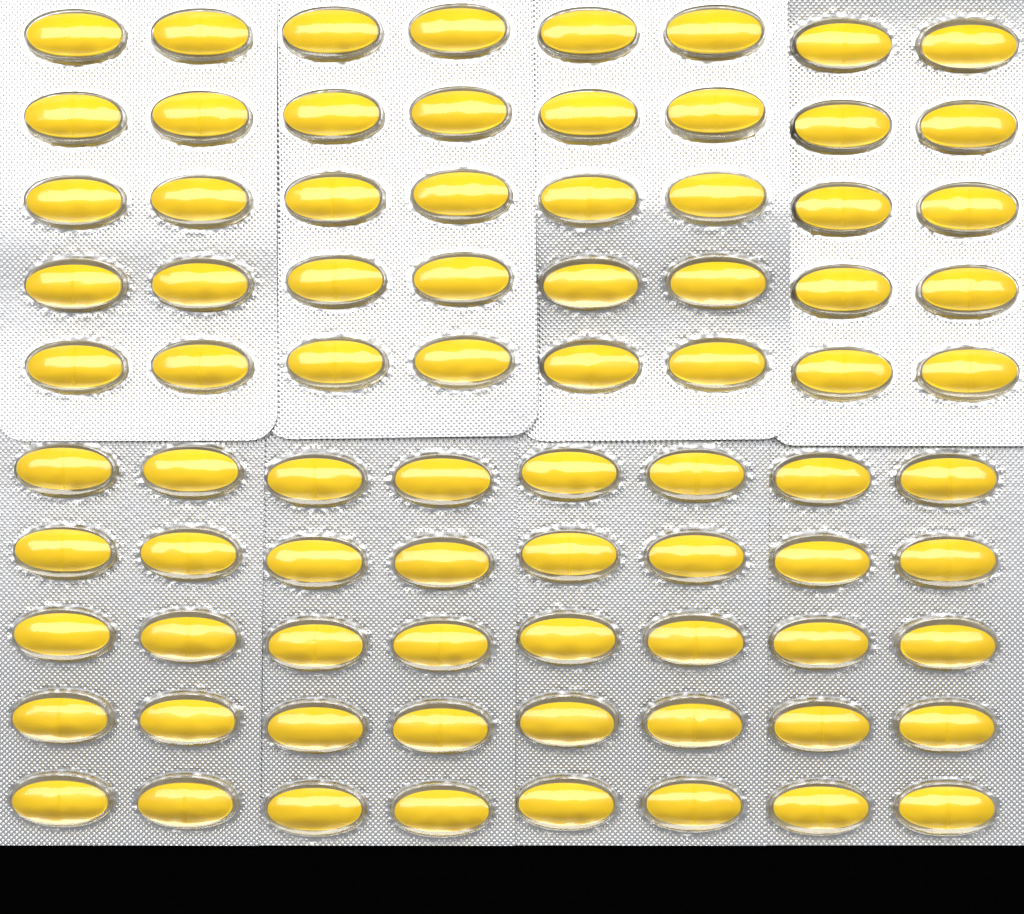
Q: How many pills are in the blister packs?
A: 80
